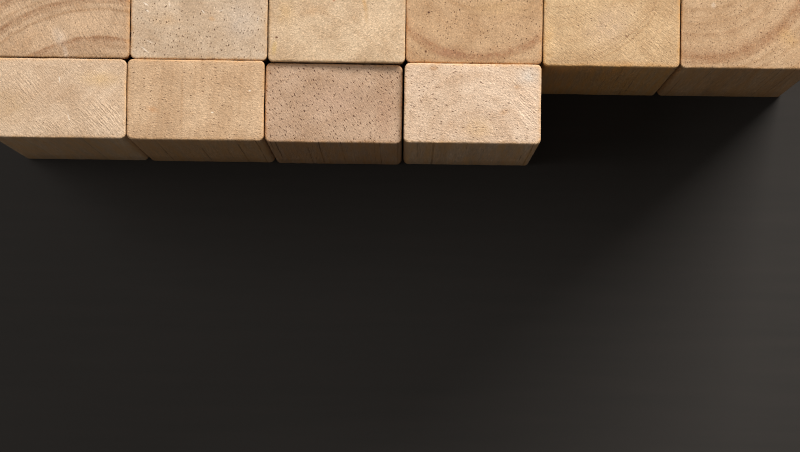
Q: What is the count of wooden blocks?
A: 10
